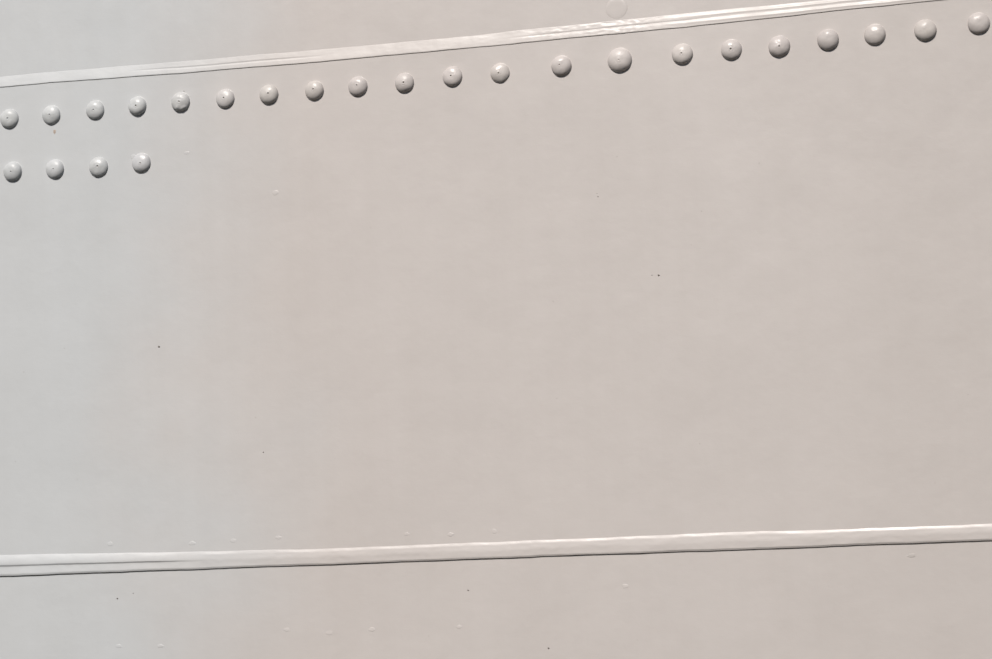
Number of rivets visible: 25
